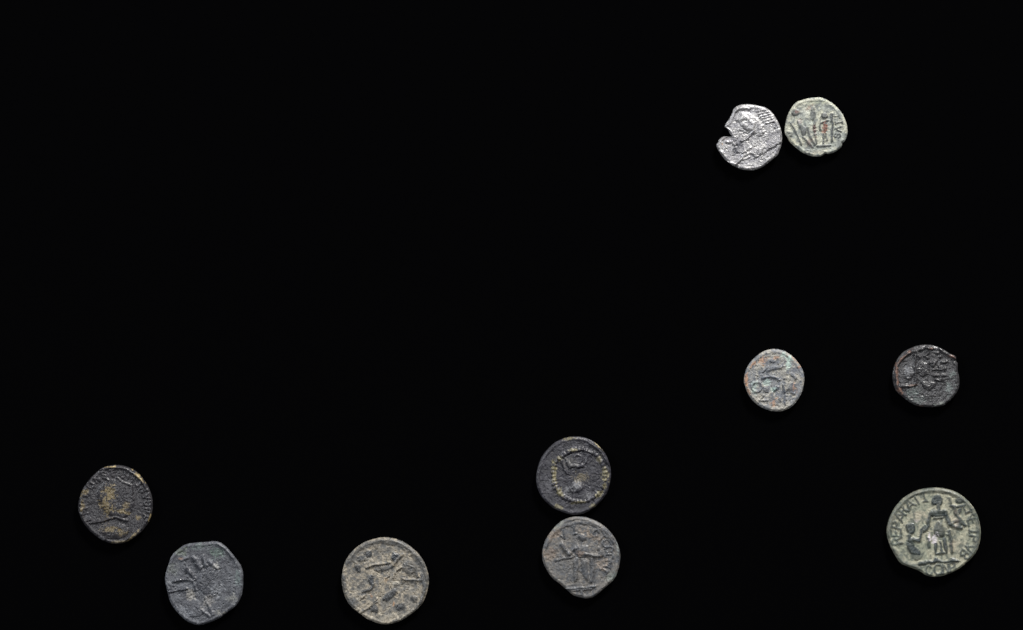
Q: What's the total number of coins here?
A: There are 10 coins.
